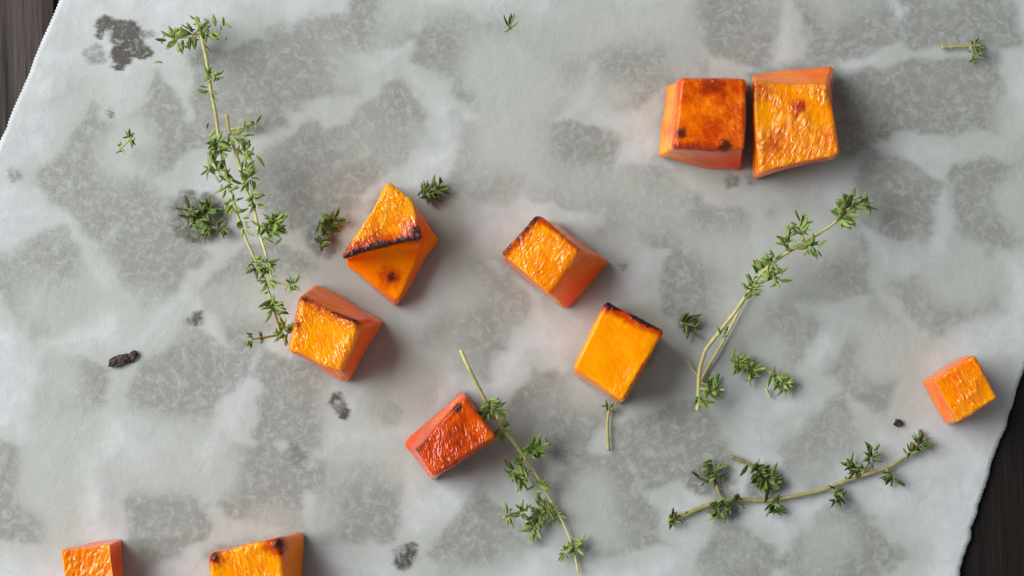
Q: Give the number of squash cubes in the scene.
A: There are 10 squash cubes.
